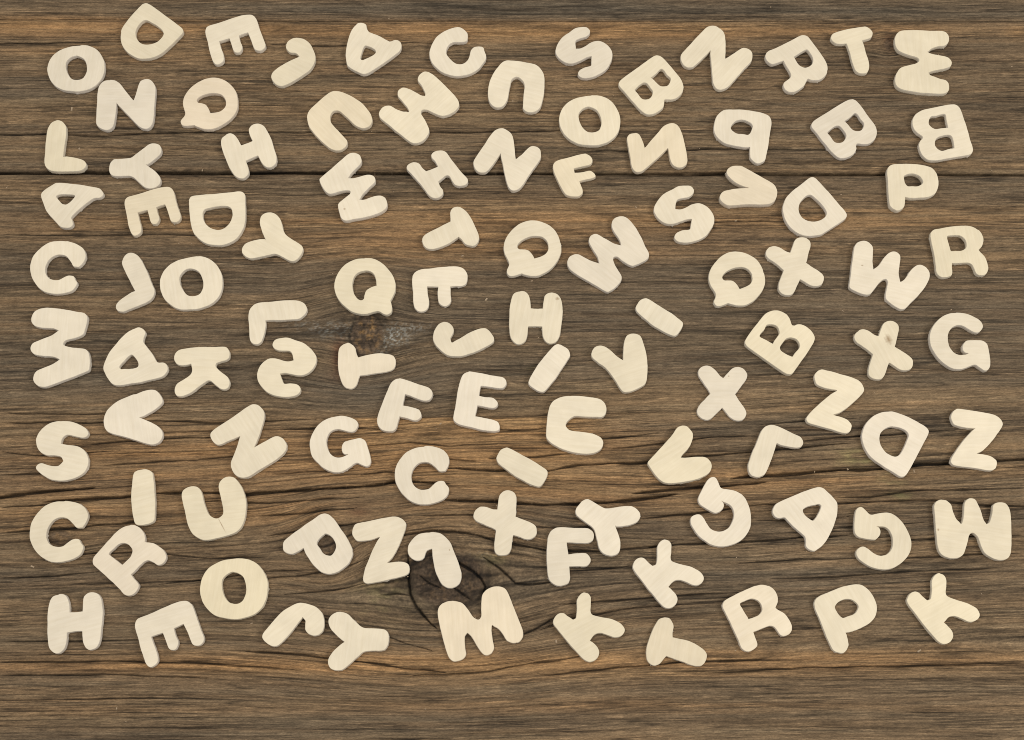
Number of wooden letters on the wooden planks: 104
